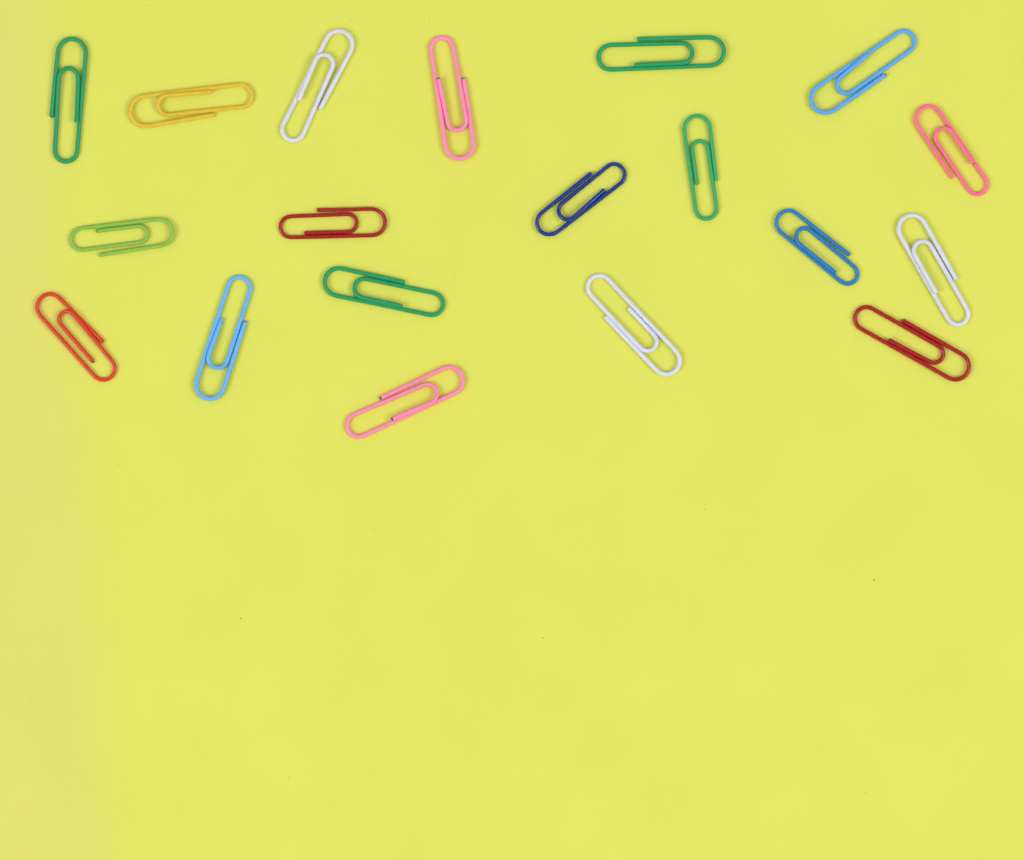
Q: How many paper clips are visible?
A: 19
